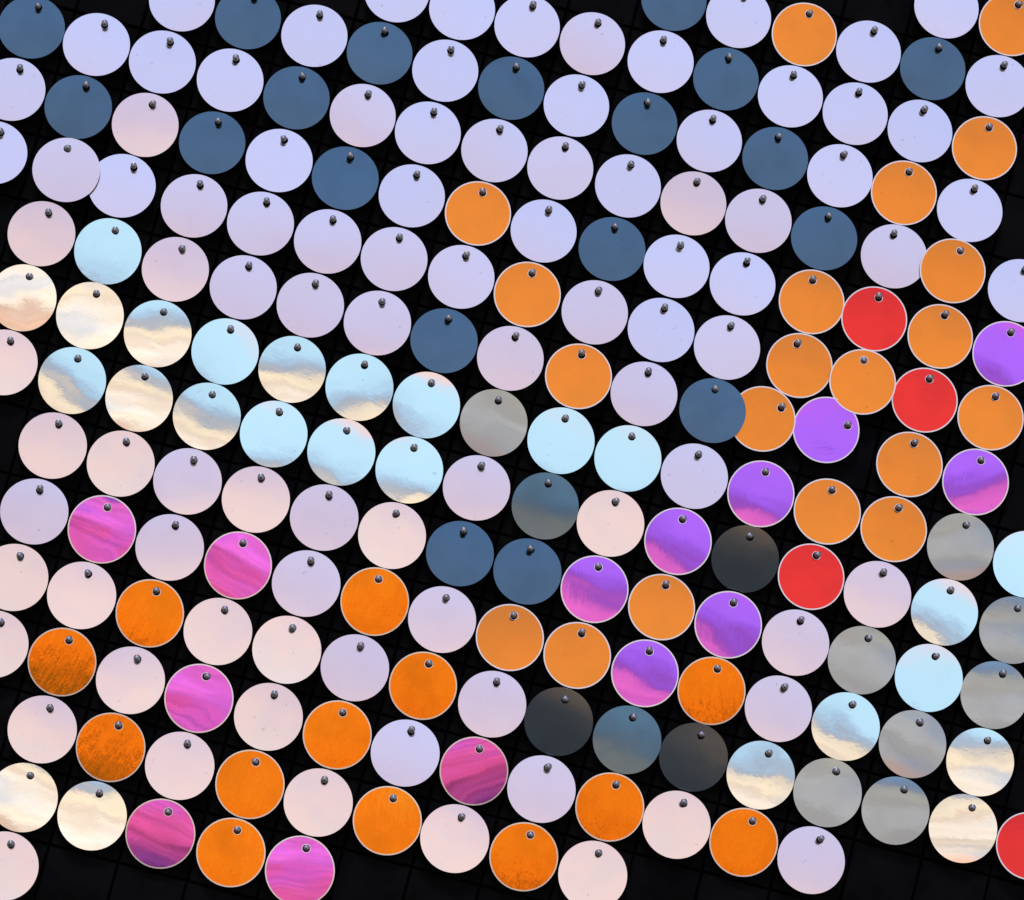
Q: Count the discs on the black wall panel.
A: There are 200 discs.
